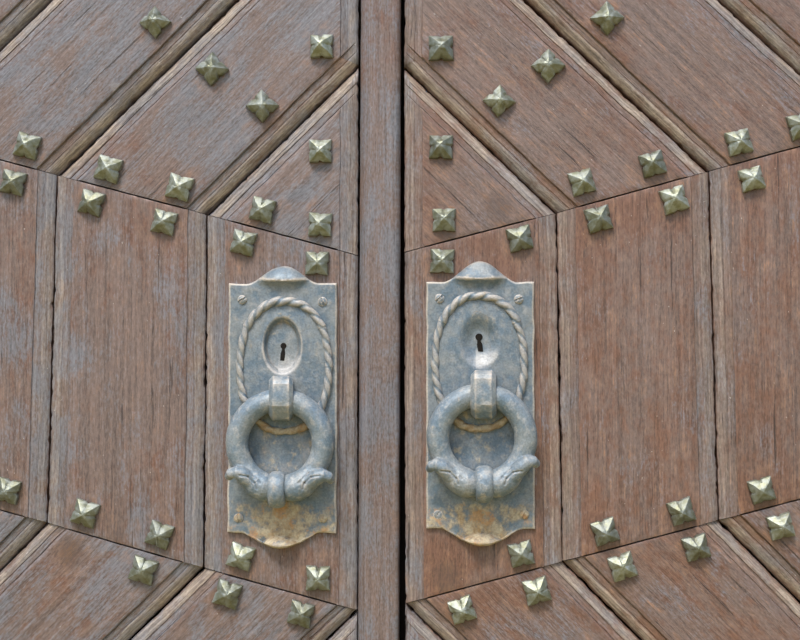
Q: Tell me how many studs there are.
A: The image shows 47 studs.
